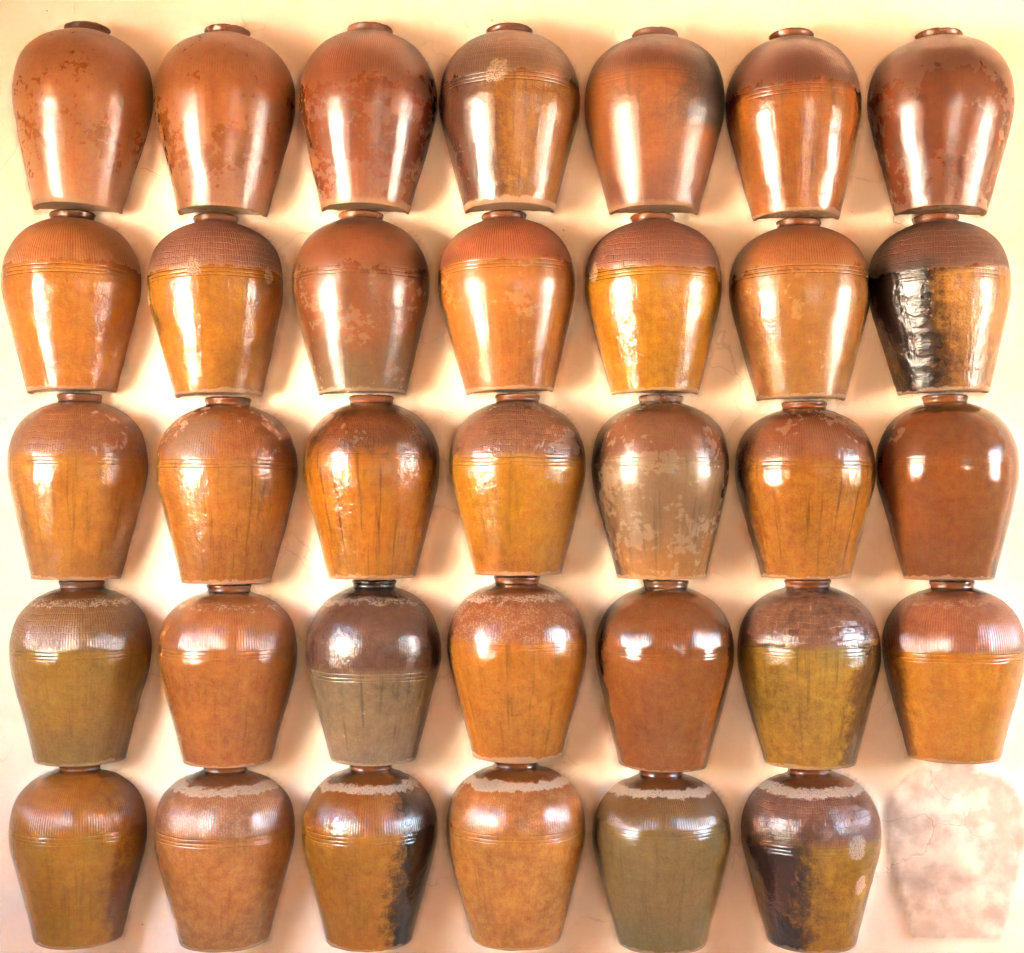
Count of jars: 34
